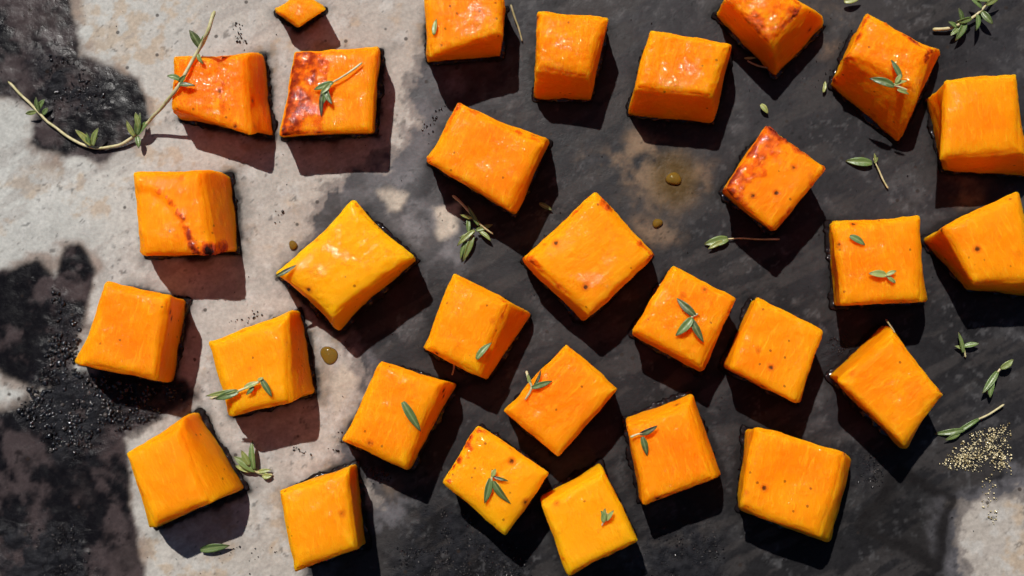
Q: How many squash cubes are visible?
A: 30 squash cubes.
